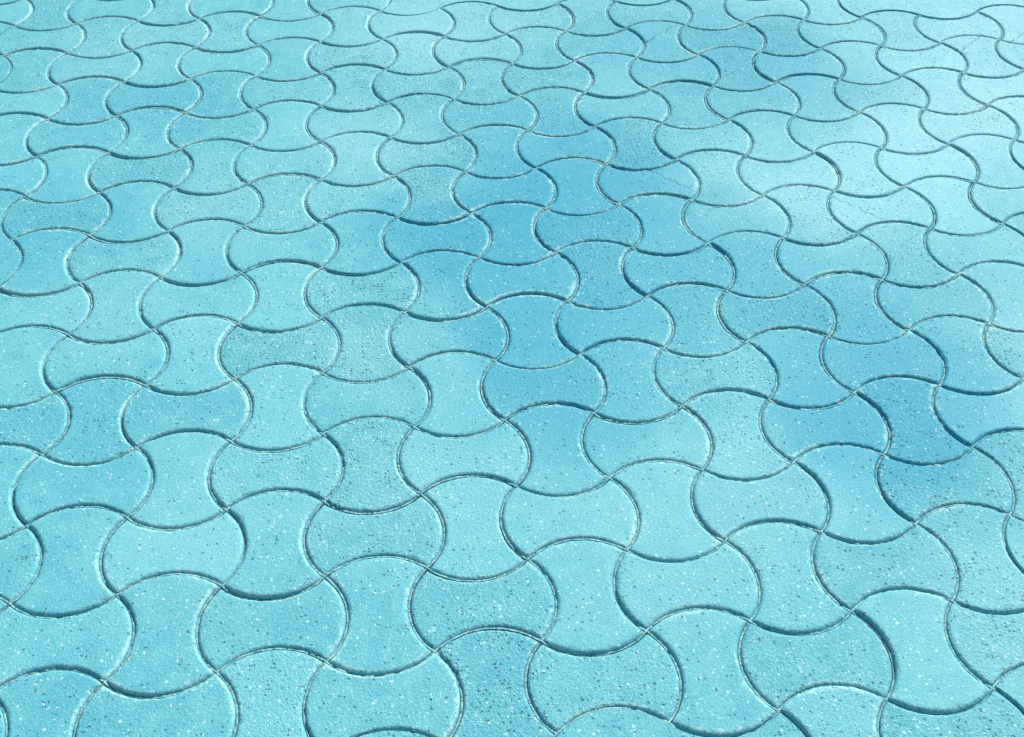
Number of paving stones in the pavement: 200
